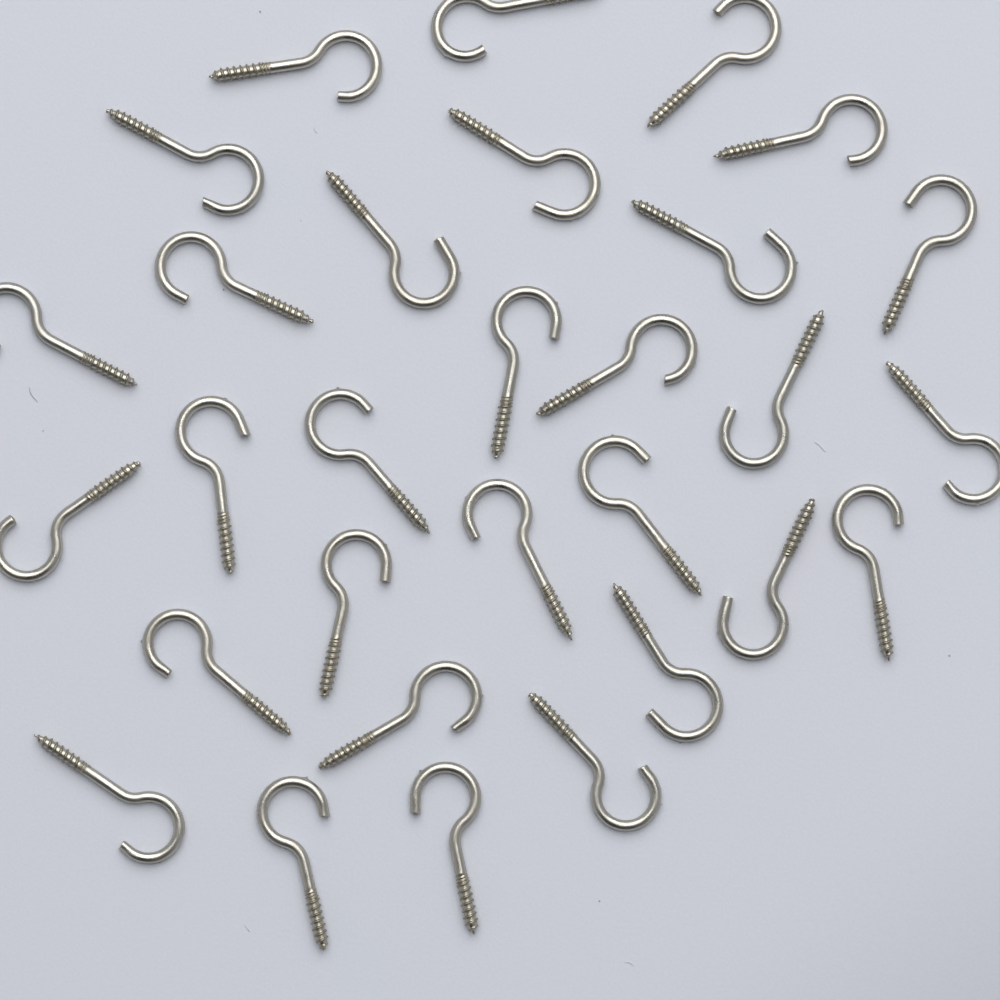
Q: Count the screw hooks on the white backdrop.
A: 30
